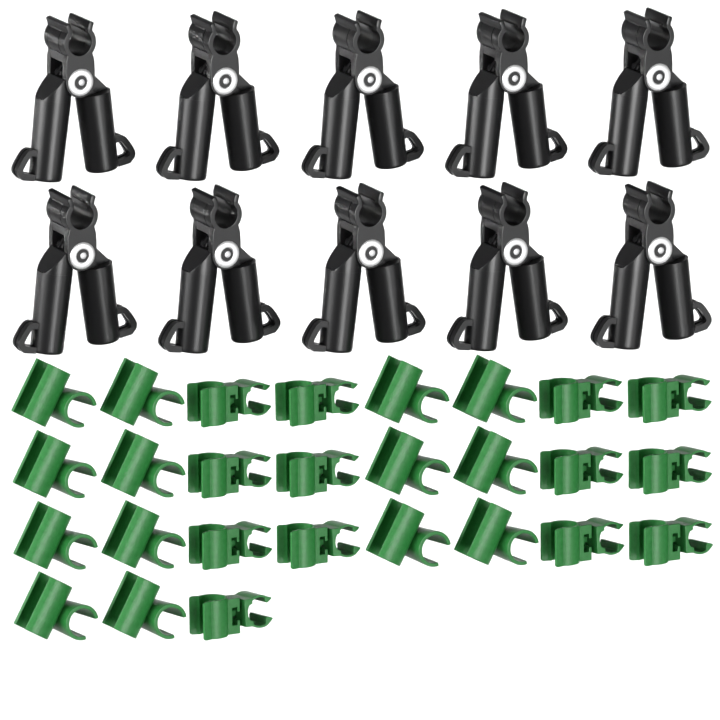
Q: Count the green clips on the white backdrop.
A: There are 27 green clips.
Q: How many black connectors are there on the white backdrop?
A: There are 10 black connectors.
